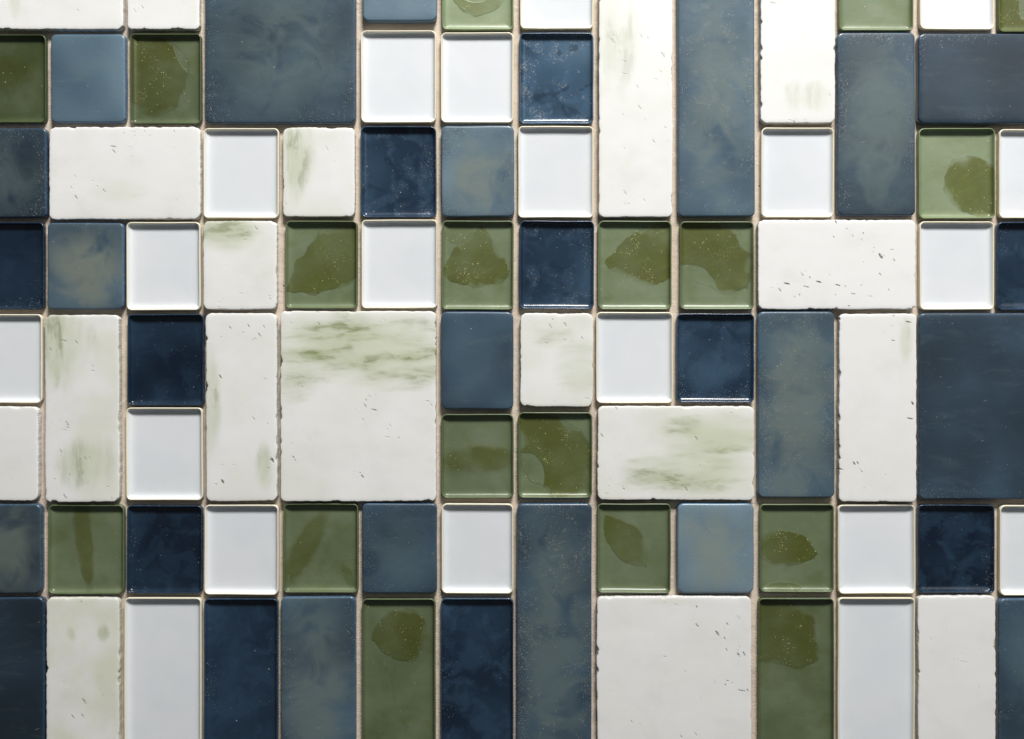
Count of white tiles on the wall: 38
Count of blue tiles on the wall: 30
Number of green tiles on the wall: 18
